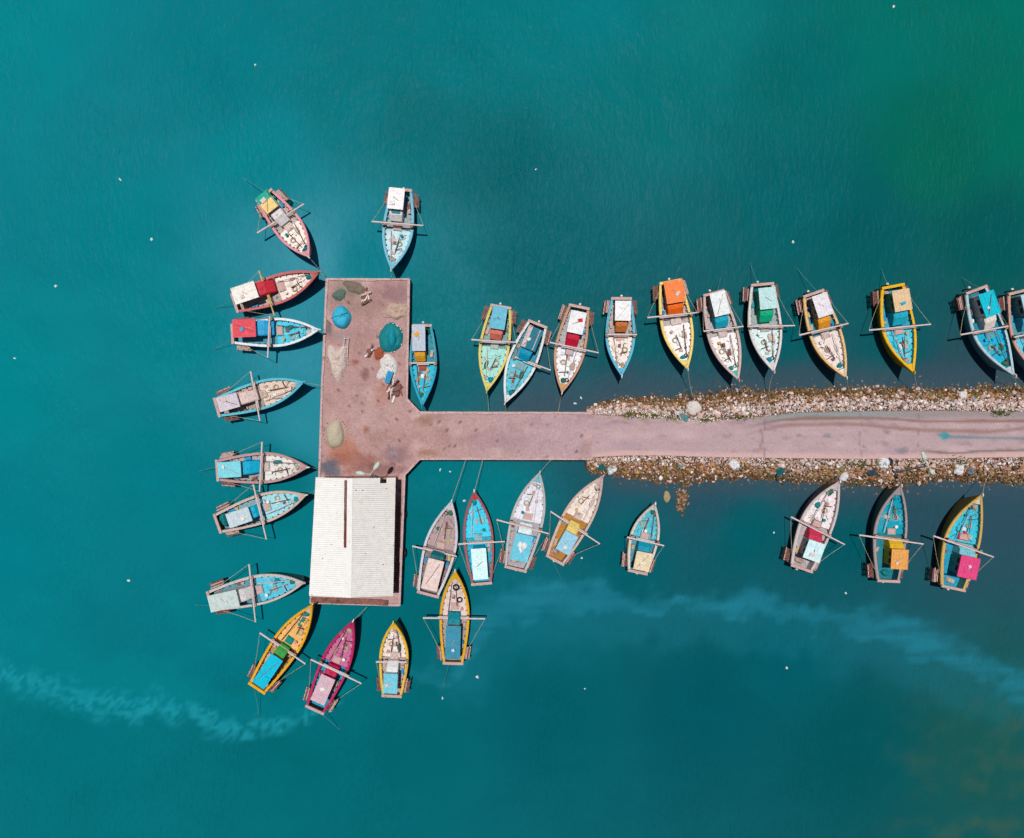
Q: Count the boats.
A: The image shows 32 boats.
